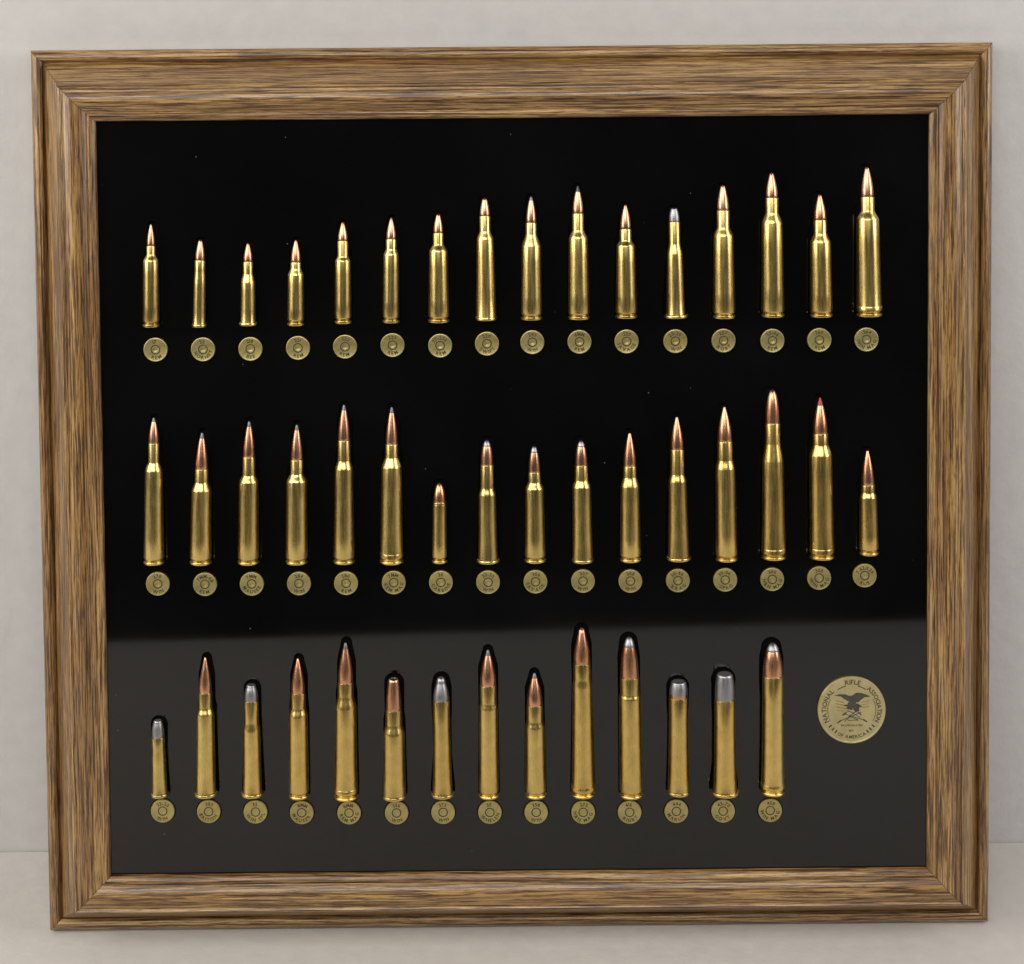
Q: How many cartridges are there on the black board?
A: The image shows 46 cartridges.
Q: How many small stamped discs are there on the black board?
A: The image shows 46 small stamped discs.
